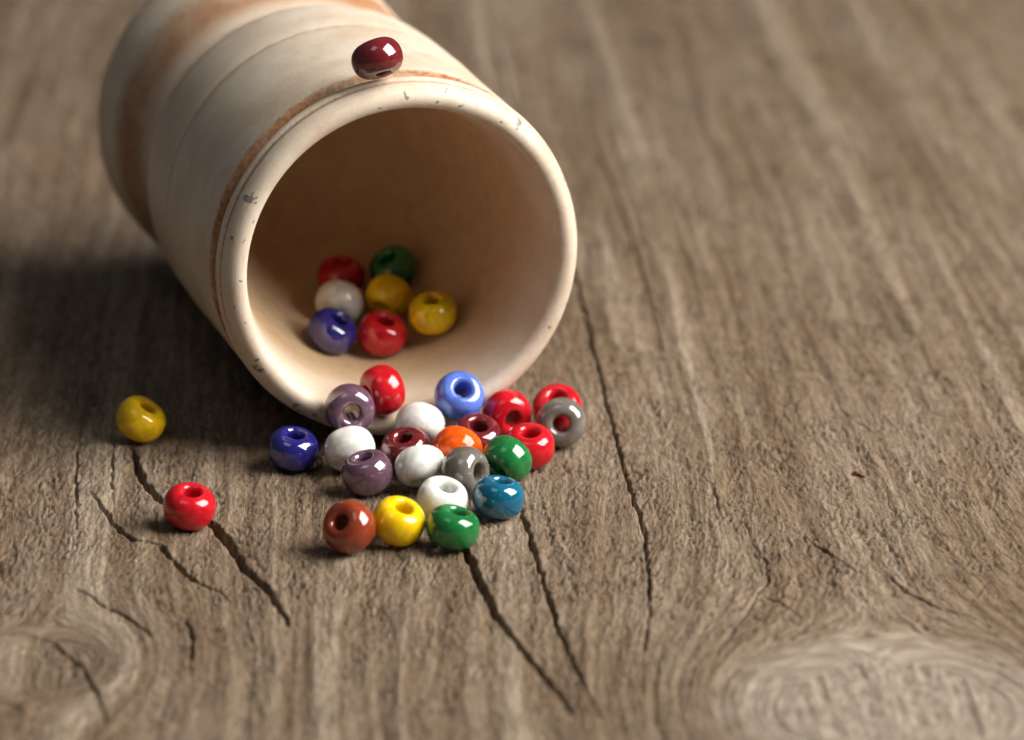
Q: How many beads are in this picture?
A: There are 32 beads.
